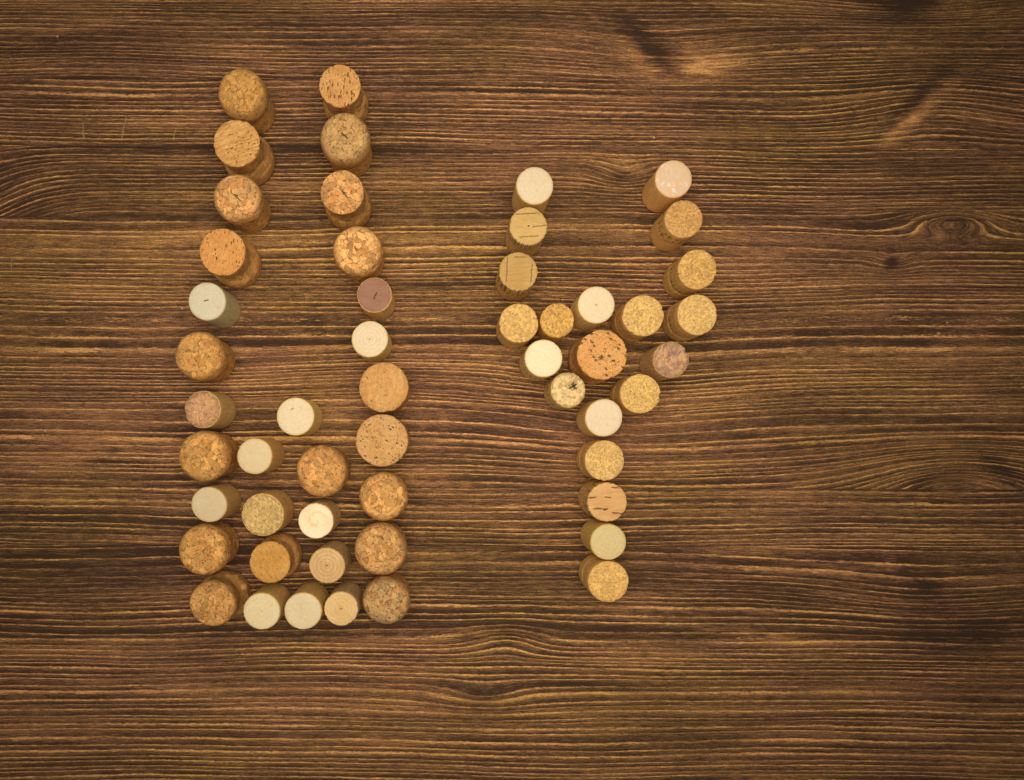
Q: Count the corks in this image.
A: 53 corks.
